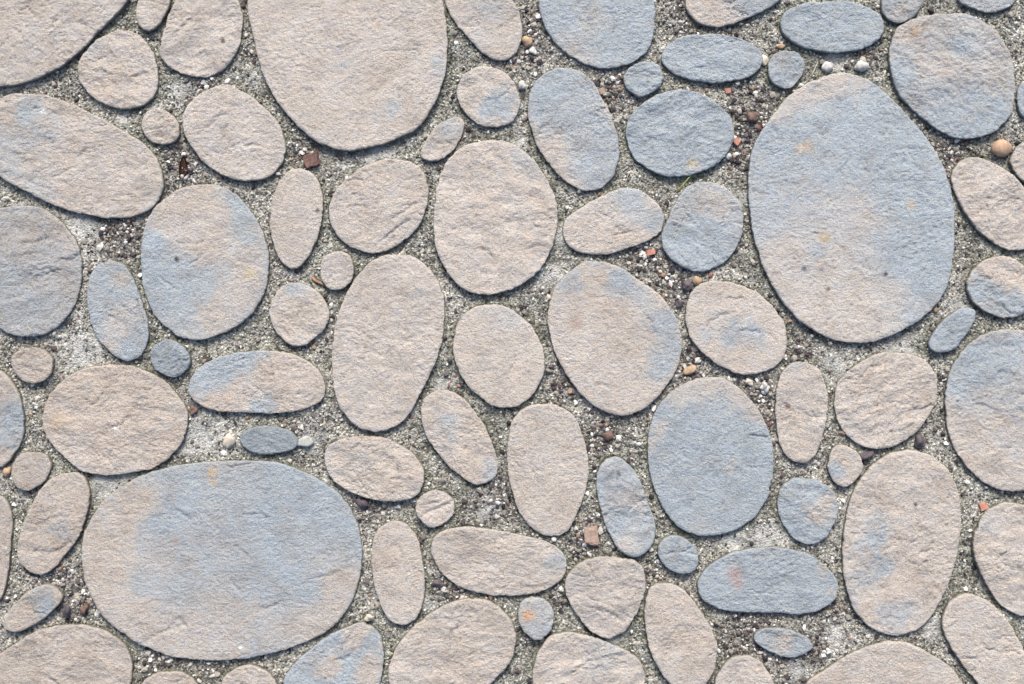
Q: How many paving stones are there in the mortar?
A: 83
